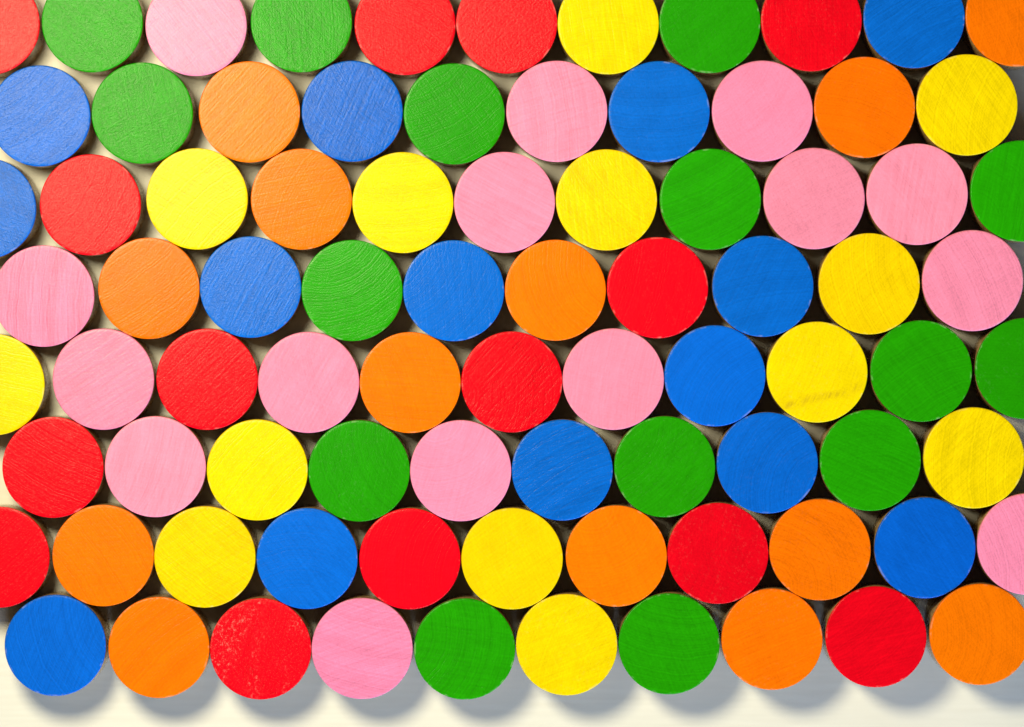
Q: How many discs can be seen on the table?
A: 84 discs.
